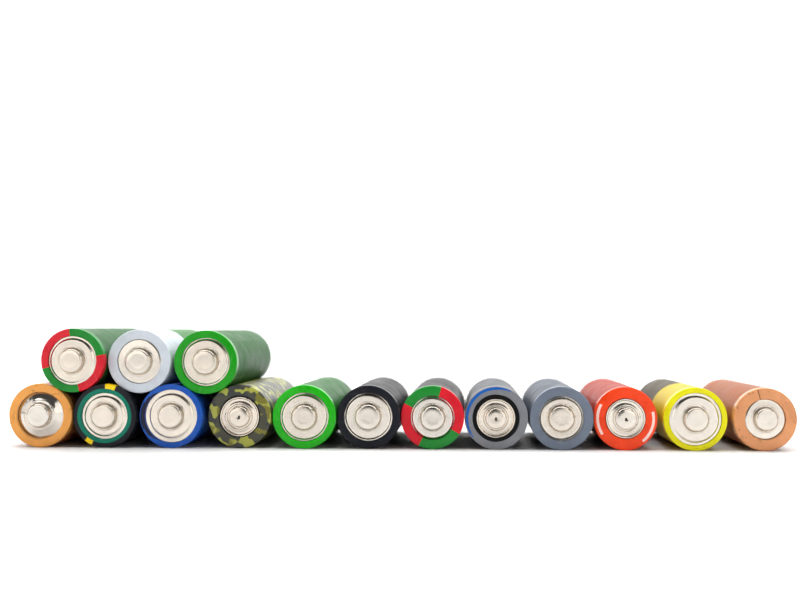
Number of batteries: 15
